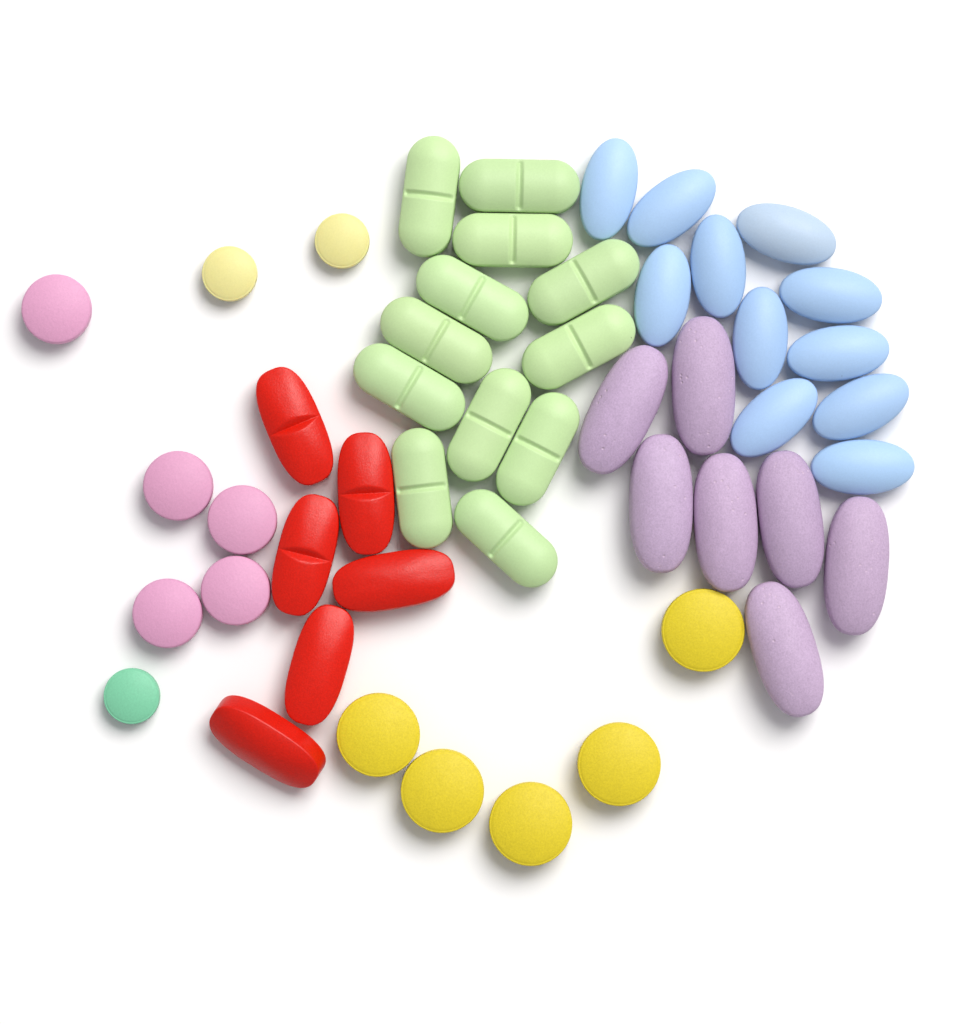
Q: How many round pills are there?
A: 13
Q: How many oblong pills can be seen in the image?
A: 36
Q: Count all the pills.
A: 49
